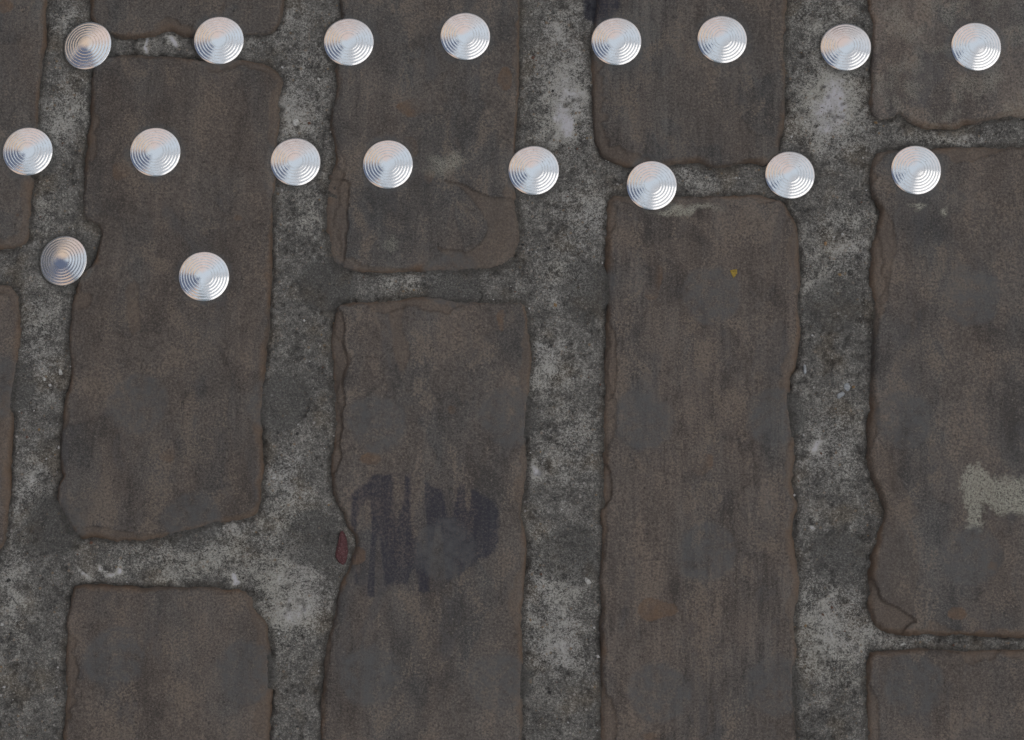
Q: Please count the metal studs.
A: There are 18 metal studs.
